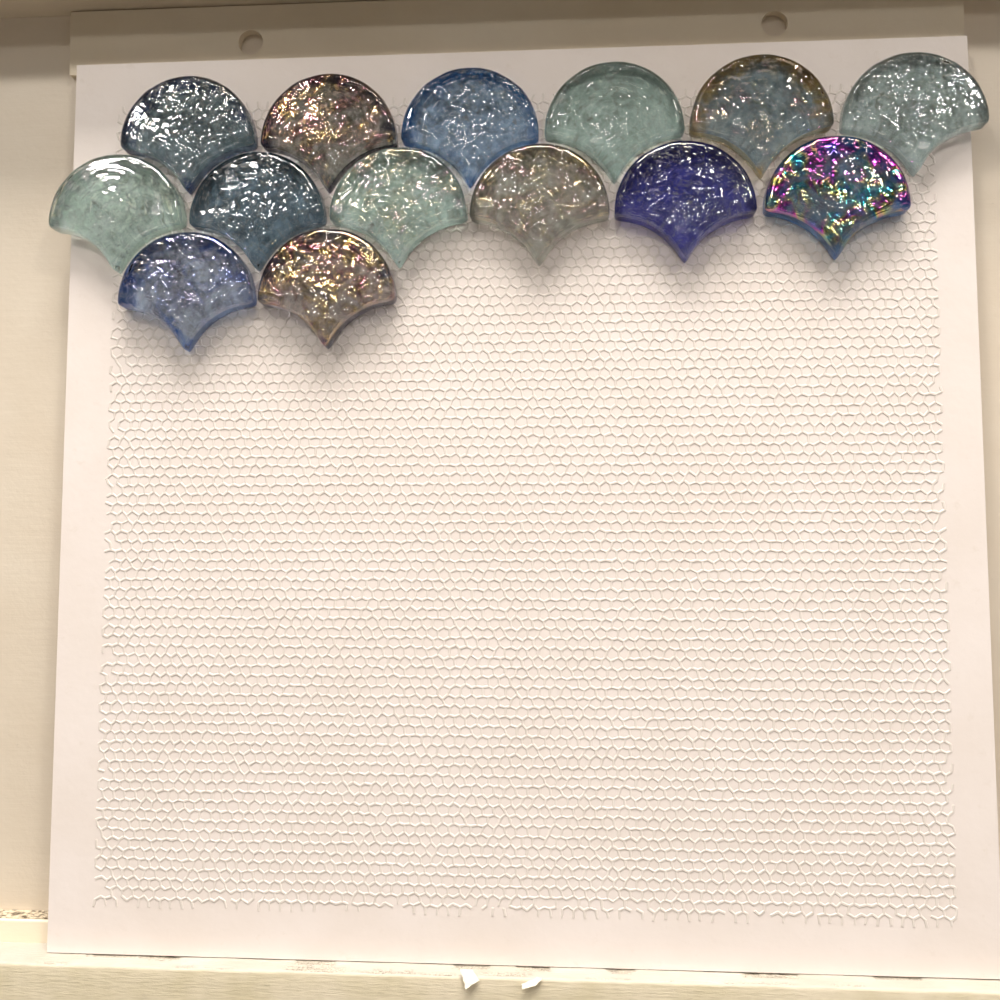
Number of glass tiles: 14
